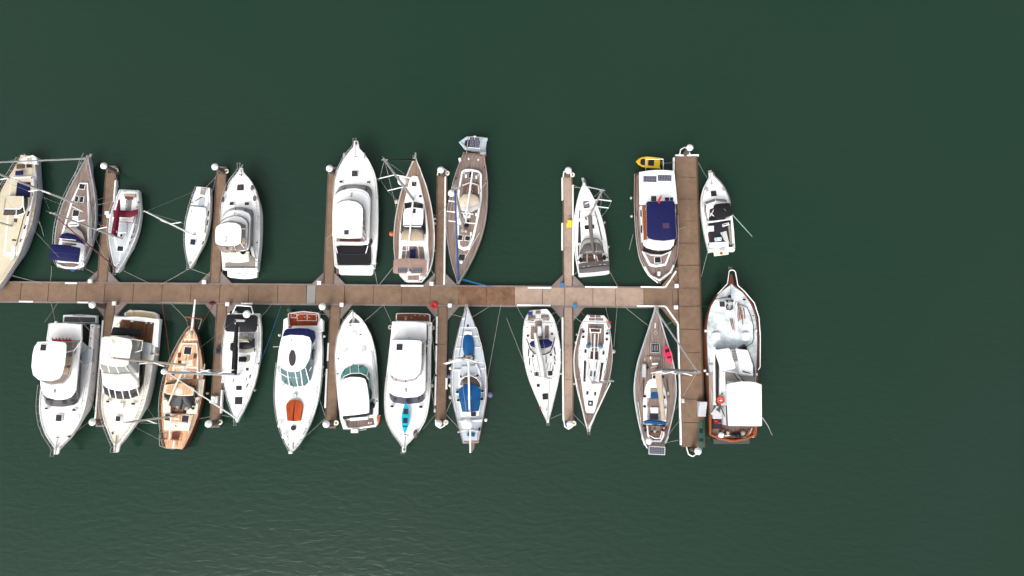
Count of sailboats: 13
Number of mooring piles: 14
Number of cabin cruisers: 10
